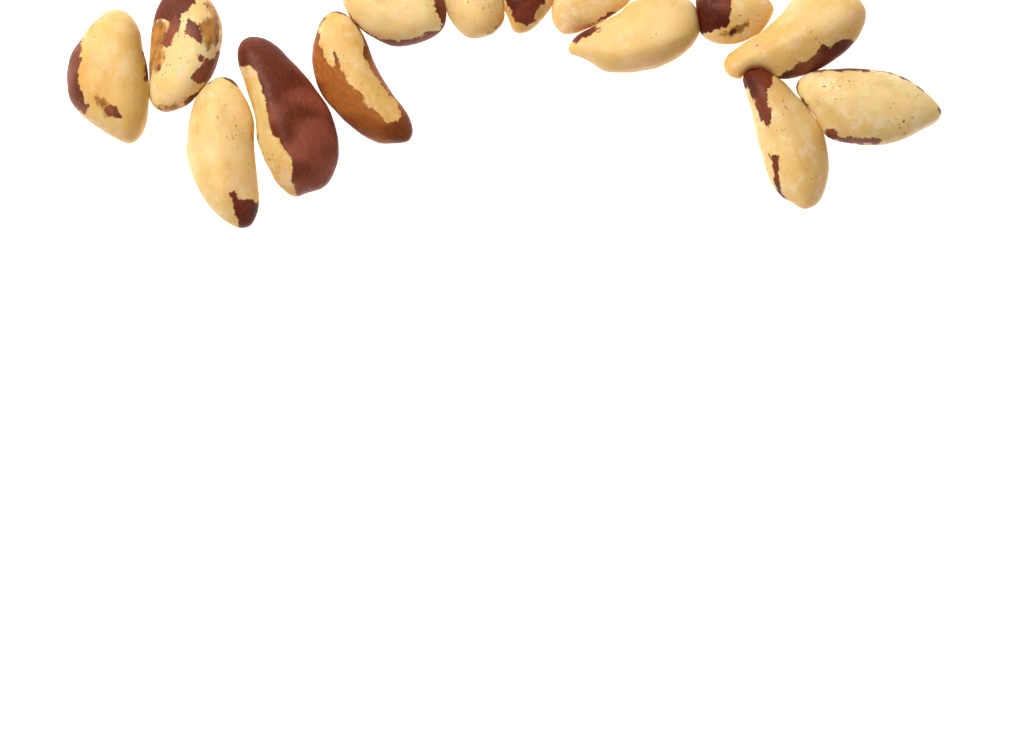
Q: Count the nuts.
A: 14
